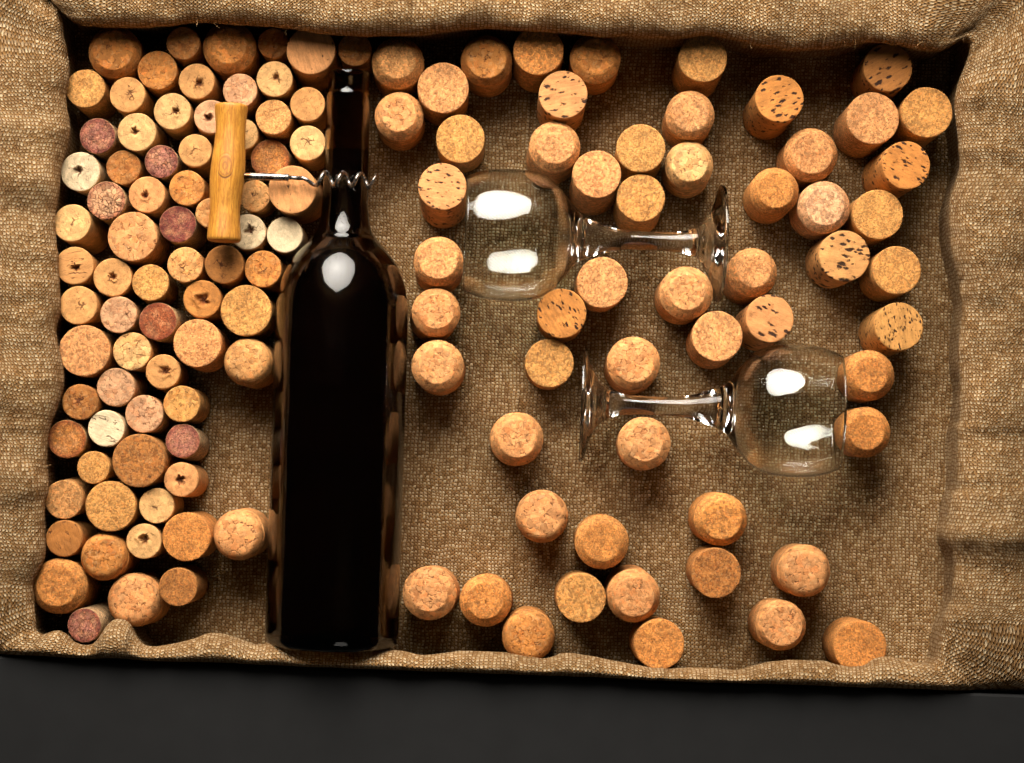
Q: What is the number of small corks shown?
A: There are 58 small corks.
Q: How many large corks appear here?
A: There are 72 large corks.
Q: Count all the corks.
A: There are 130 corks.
